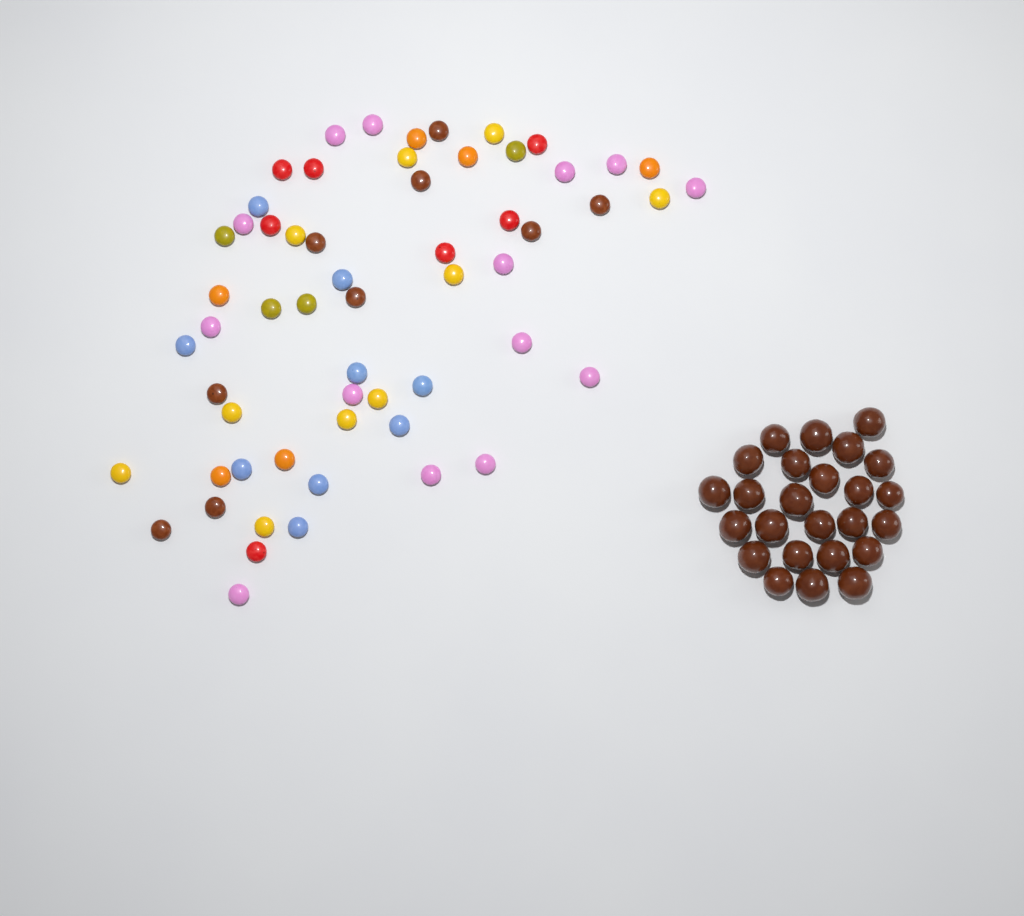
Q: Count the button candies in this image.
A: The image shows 59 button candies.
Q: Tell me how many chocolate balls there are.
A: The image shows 25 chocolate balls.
